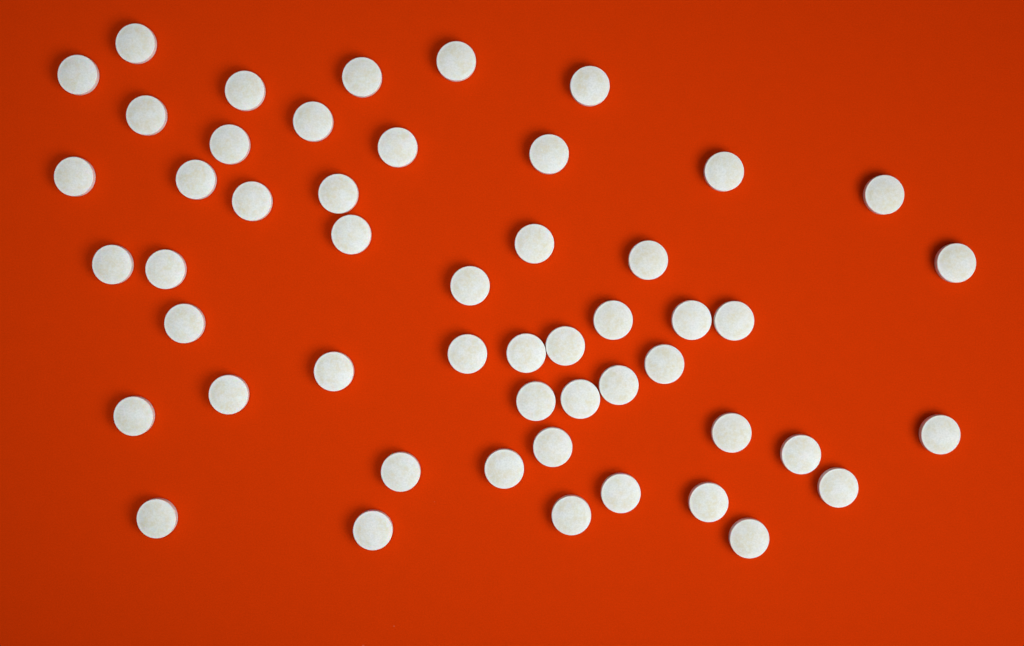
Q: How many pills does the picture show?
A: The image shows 51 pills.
